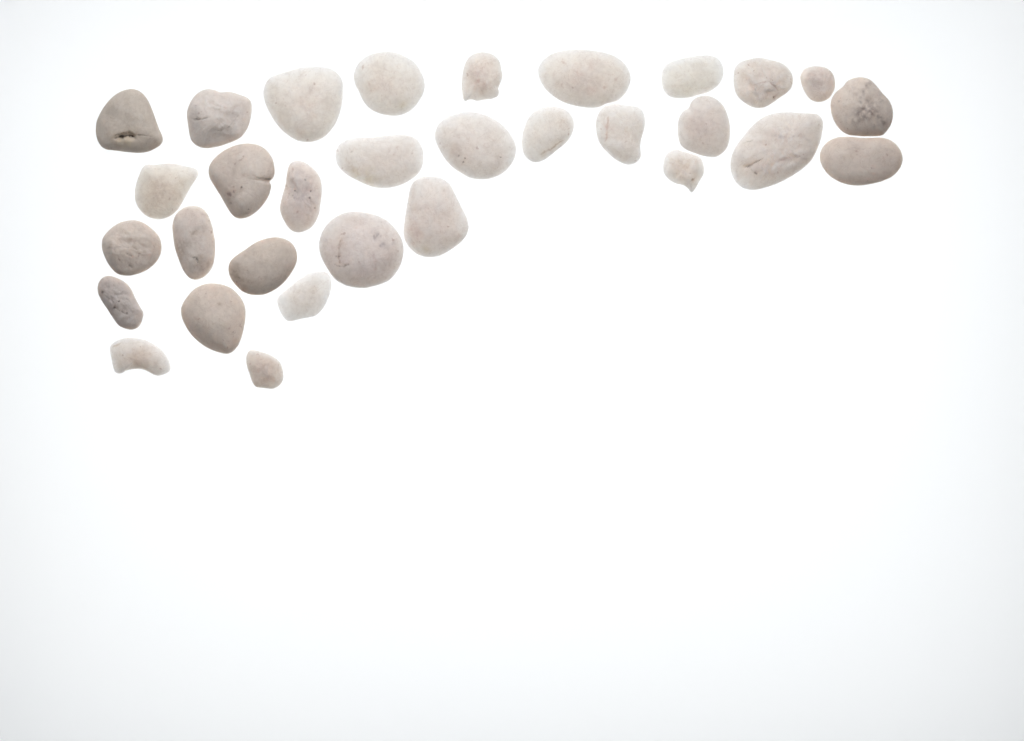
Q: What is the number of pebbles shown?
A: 31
